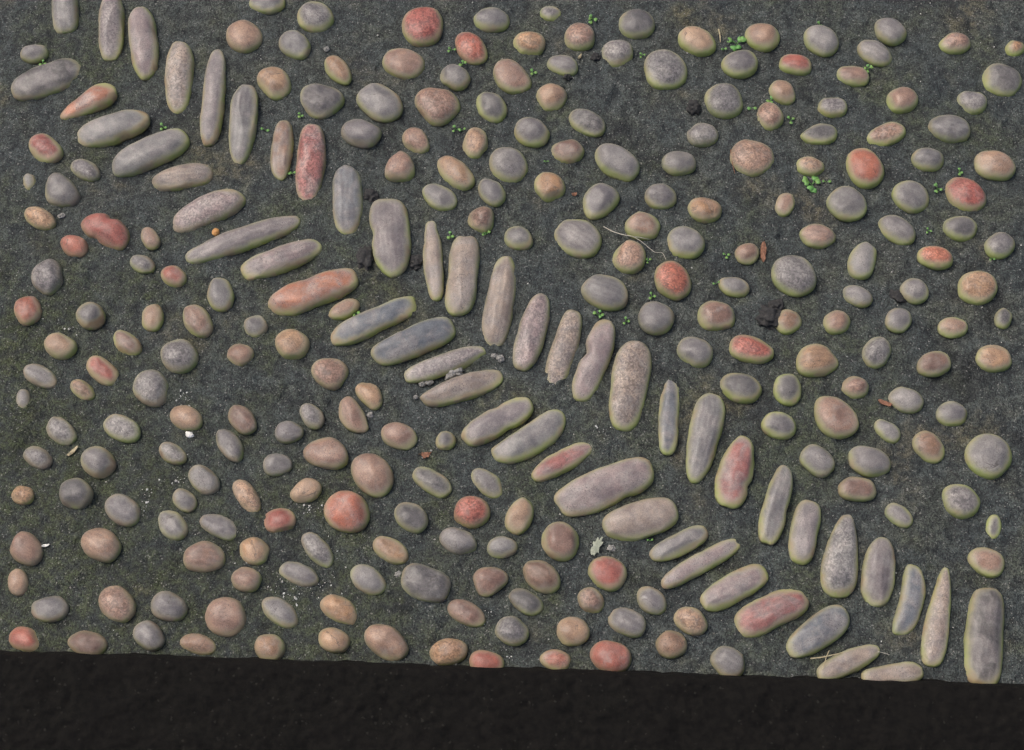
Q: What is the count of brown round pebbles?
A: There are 93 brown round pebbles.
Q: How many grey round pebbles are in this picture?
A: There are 113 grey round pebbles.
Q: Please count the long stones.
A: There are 52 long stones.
